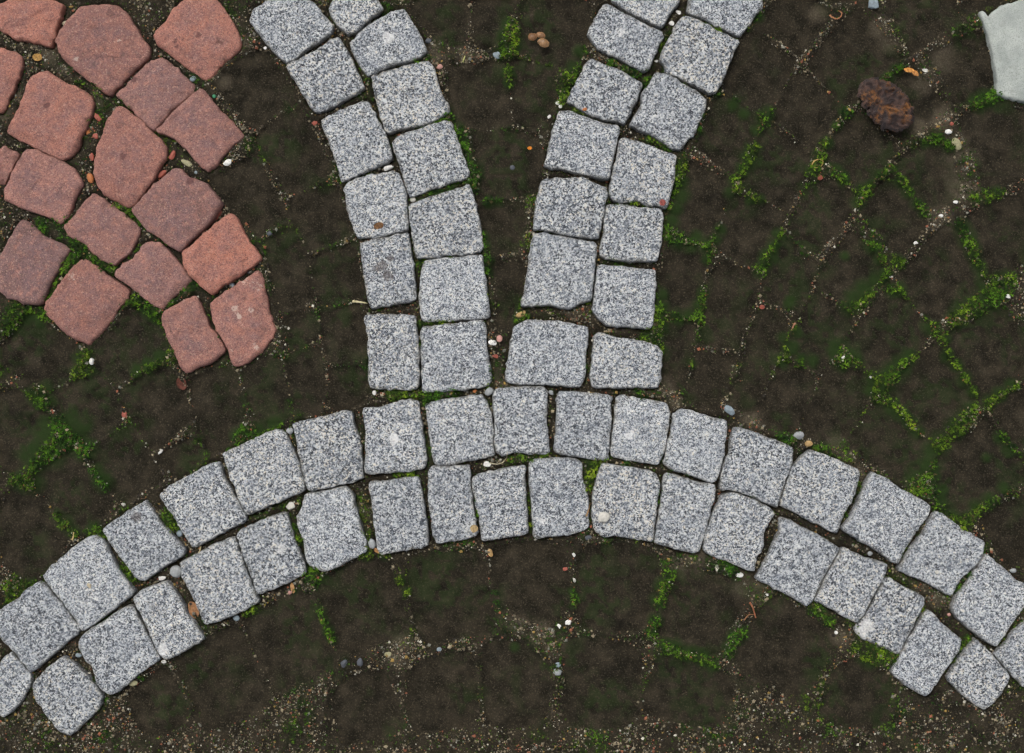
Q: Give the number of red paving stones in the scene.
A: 18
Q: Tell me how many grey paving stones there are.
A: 64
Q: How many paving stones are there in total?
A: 82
